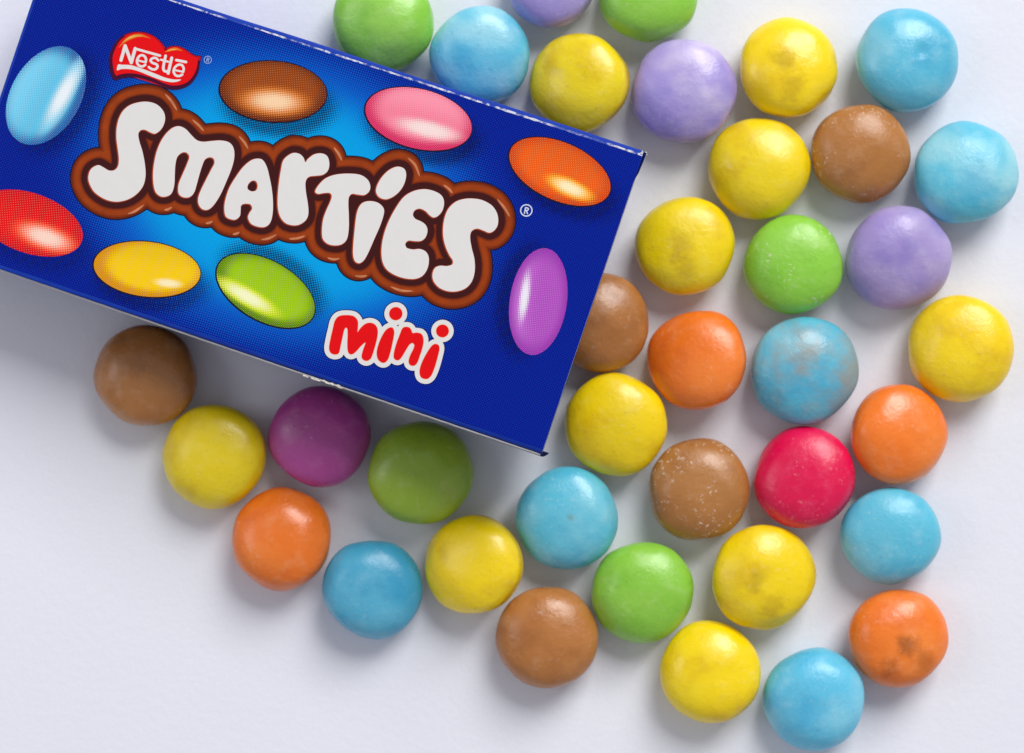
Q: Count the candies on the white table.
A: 37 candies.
